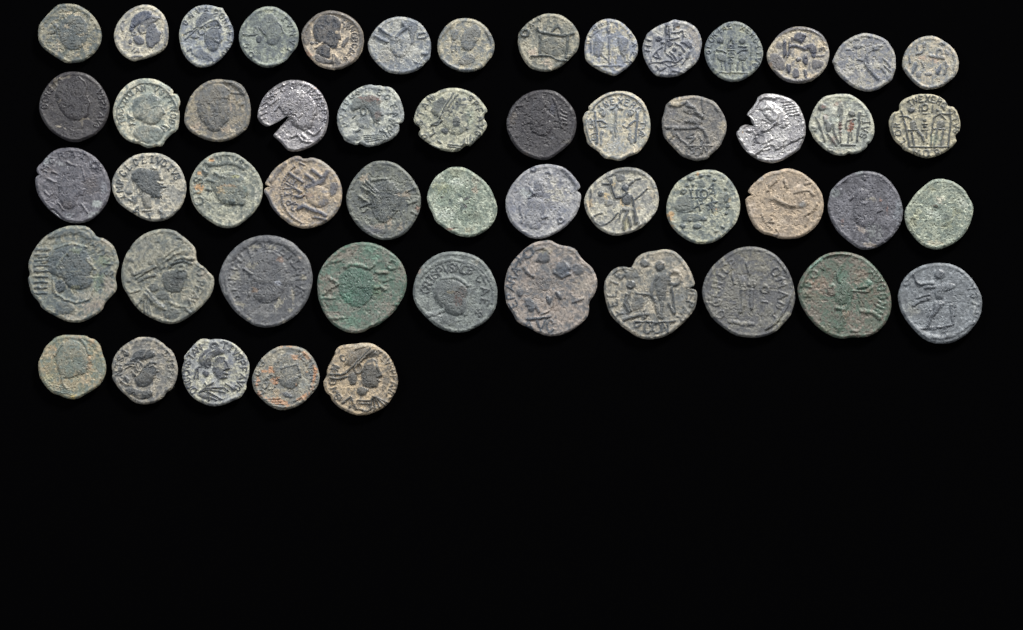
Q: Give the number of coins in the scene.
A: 53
